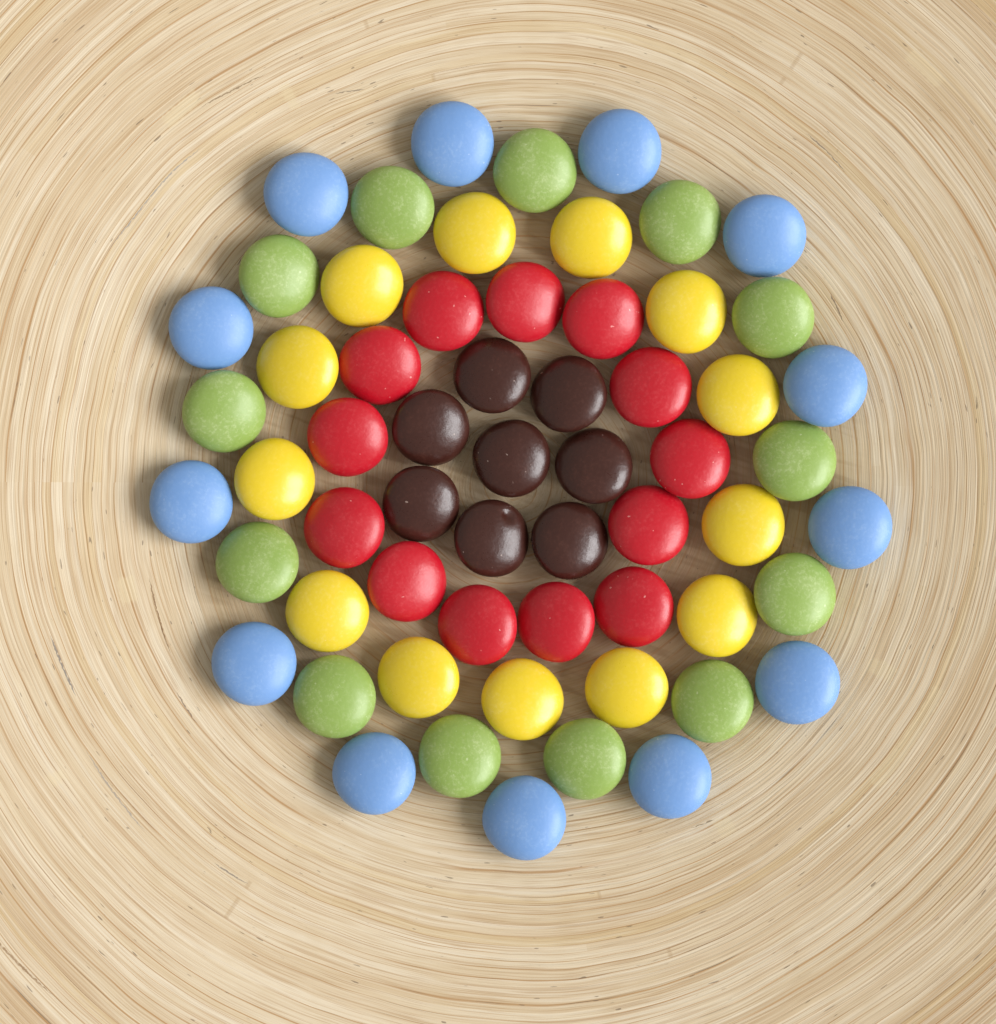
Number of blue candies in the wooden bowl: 13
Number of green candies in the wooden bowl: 13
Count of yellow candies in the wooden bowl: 13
